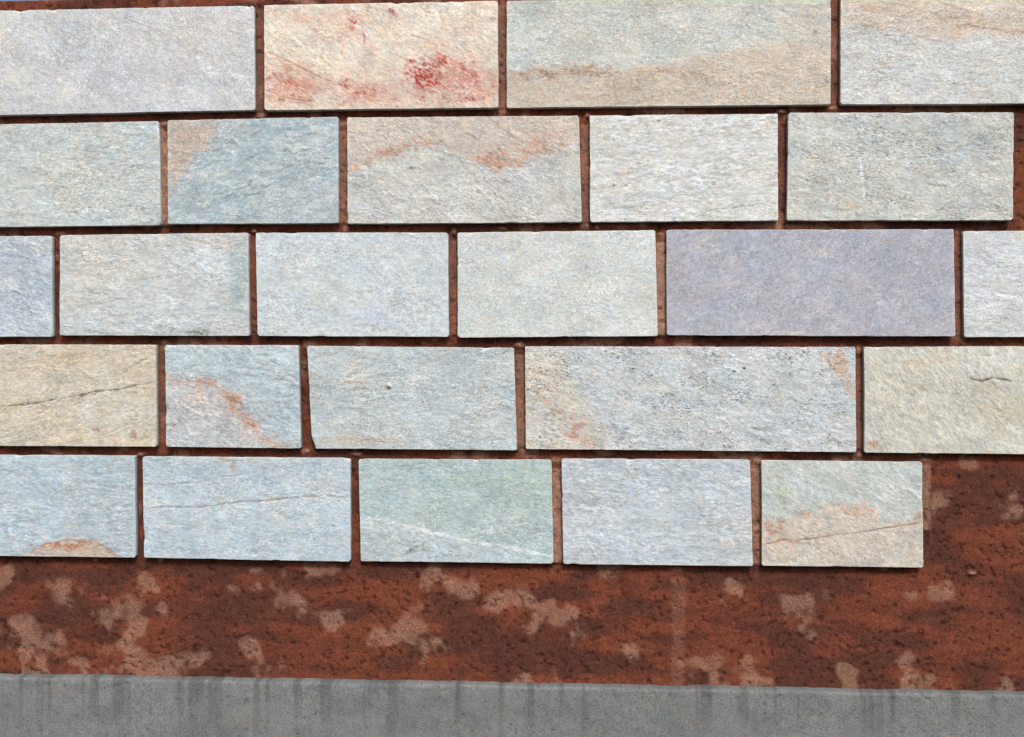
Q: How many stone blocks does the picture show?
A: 25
